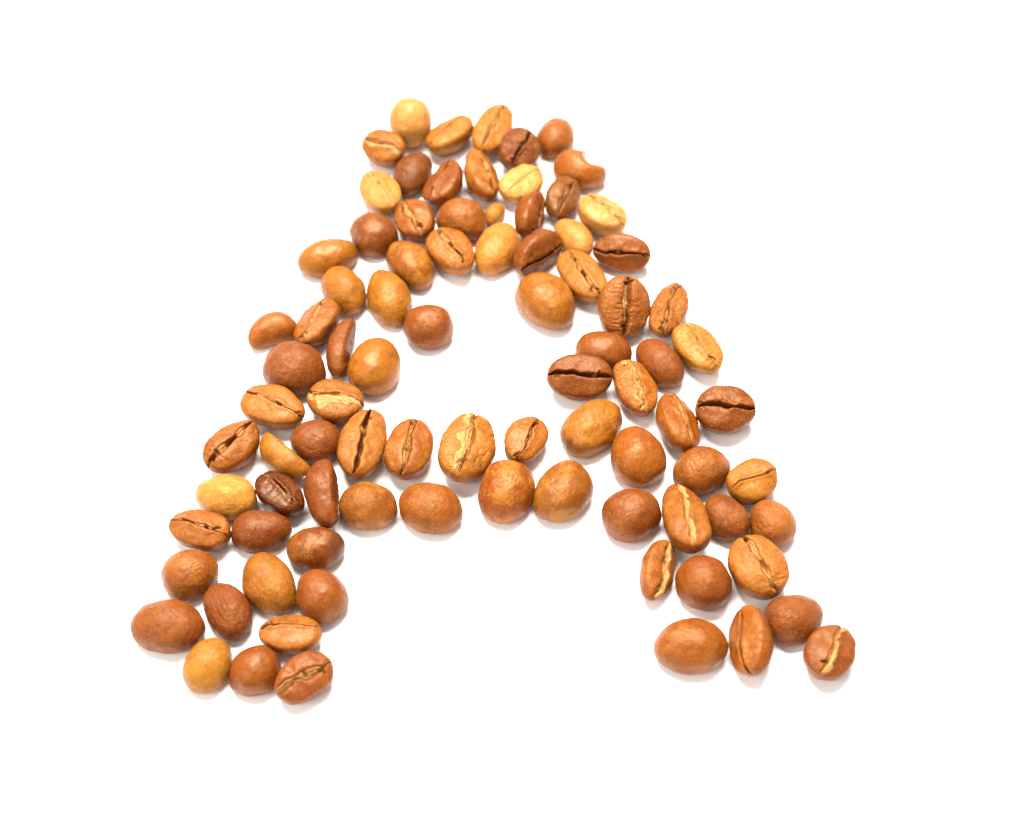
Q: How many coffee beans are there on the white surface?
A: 88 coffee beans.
